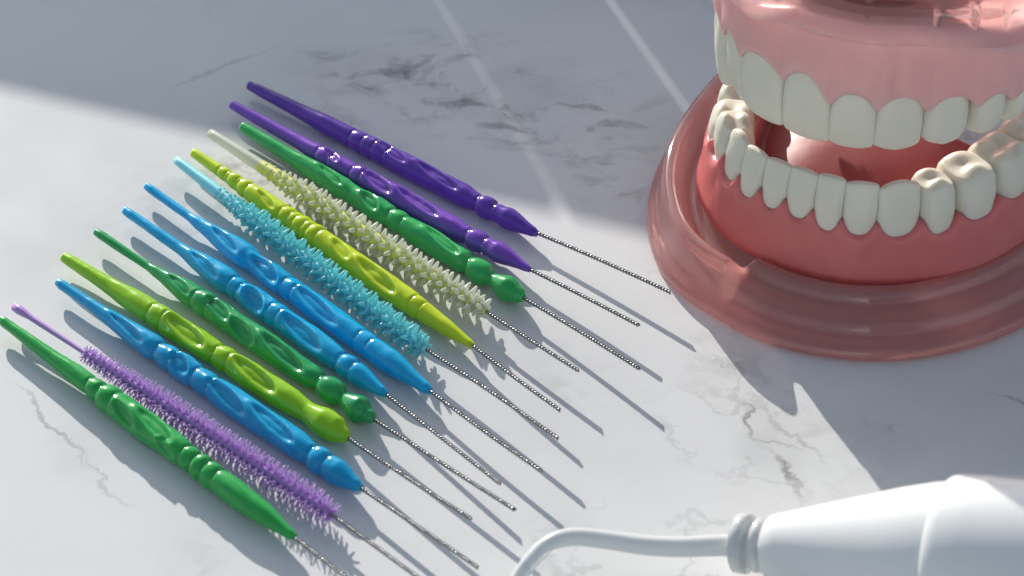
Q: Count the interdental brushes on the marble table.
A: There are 13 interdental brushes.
